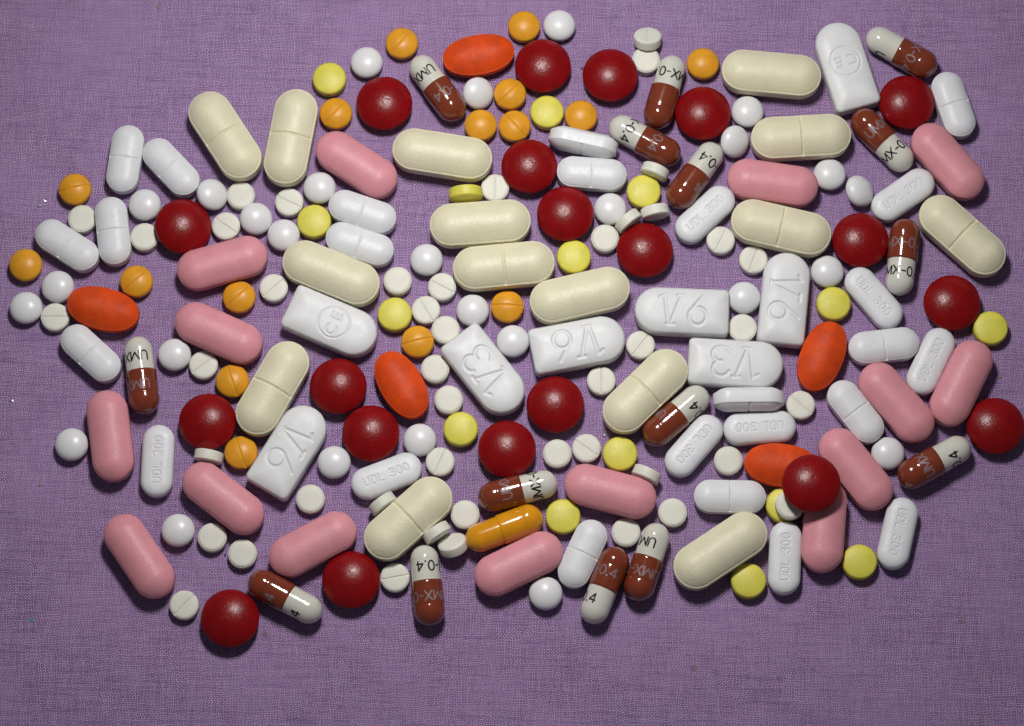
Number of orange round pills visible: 16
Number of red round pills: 20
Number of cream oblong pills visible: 15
